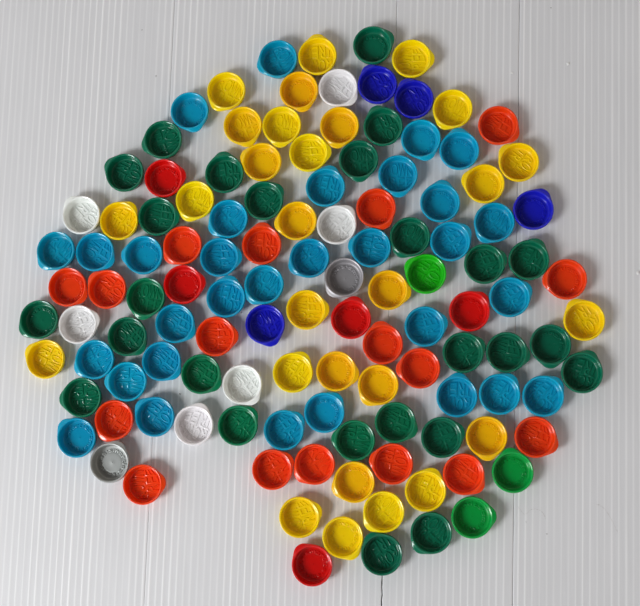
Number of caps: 122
